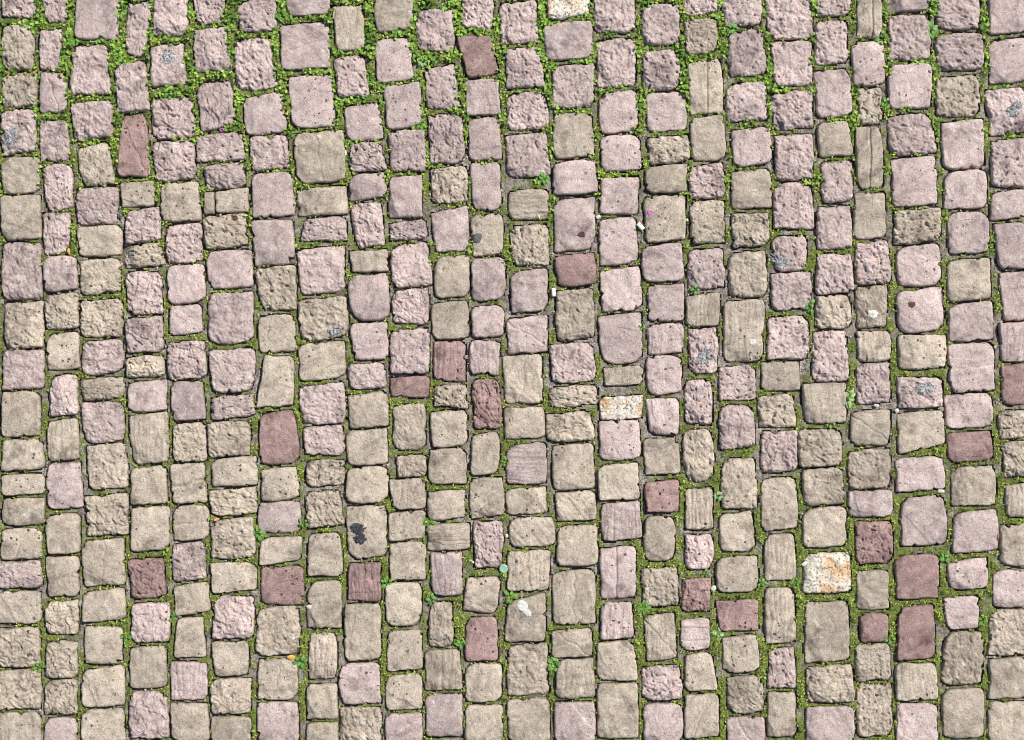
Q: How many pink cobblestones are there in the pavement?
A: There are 199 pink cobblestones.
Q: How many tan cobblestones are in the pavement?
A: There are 200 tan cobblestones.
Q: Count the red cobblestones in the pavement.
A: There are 20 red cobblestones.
